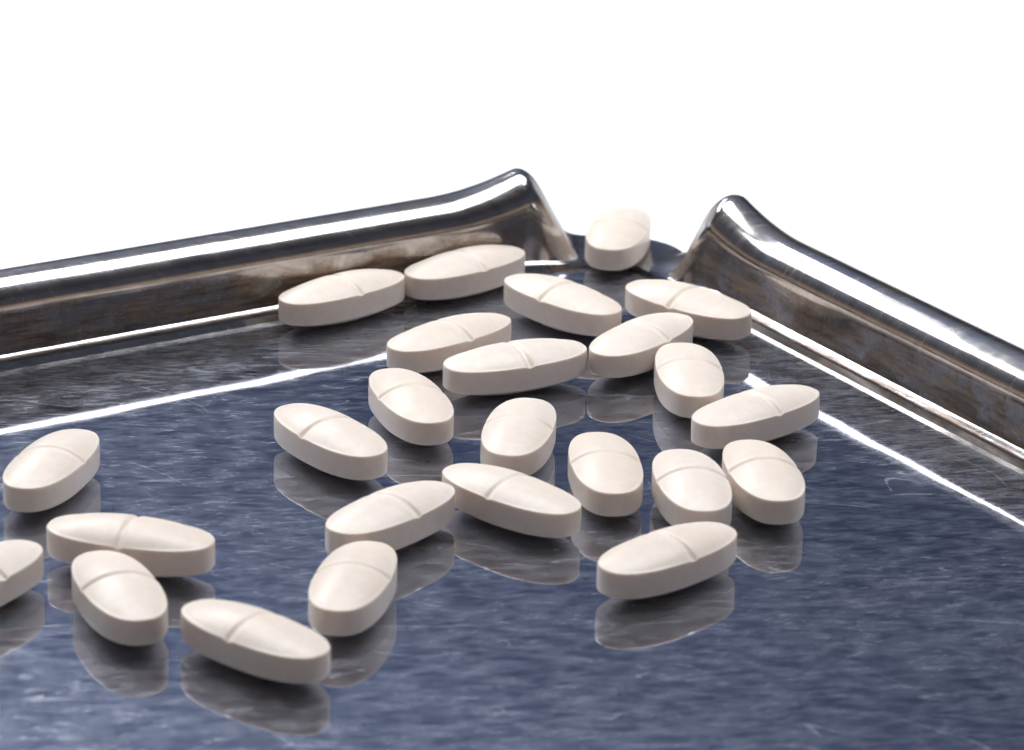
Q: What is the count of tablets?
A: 25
